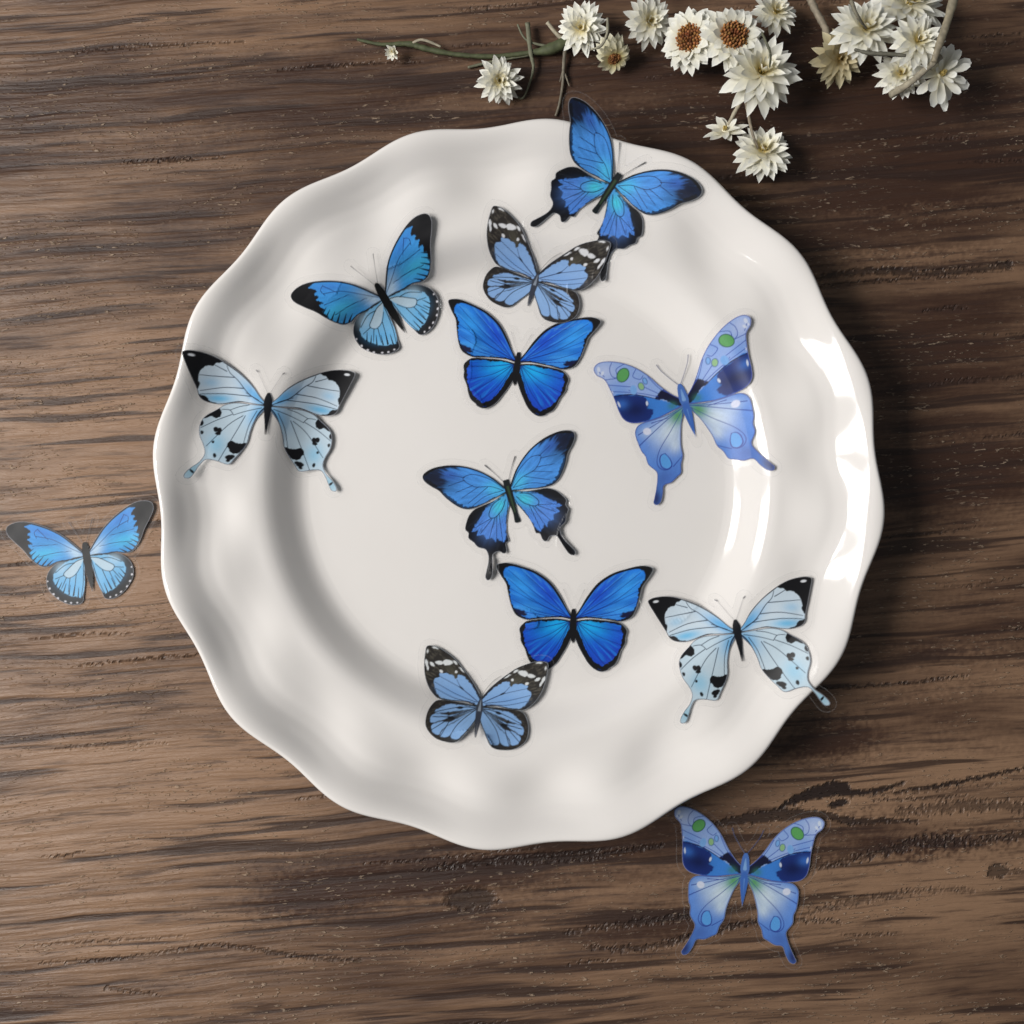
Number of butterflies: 12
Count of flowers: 17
